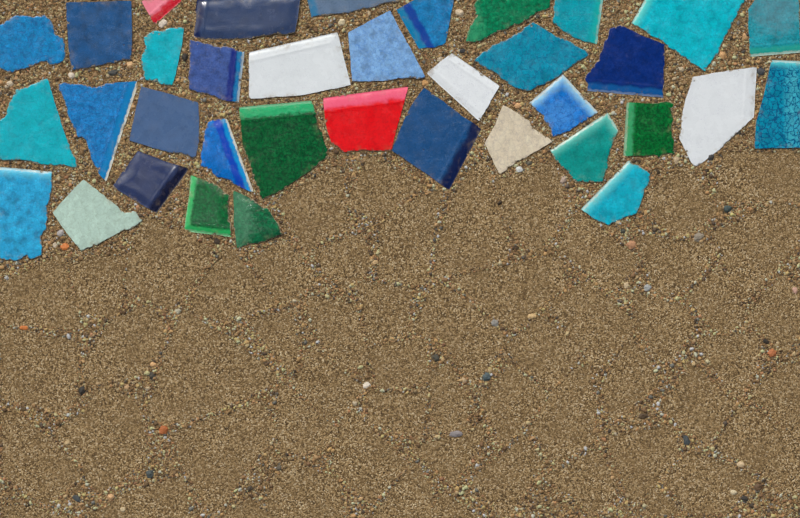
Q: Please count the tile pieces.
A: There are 36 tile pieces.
